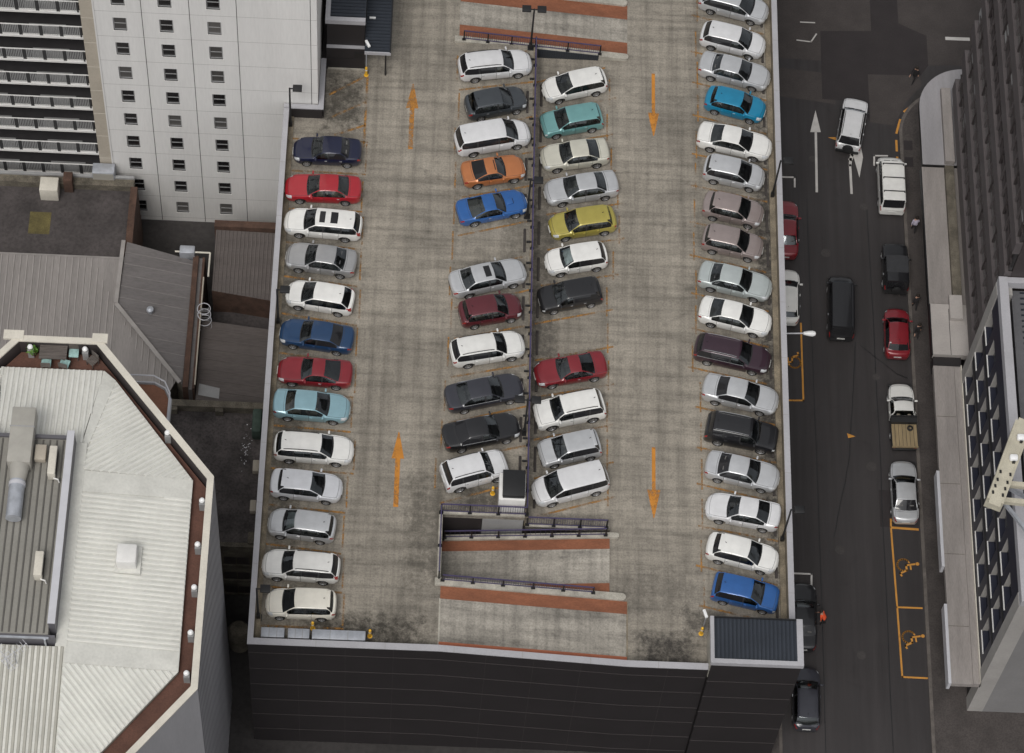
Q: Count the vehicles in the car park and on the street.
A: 63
